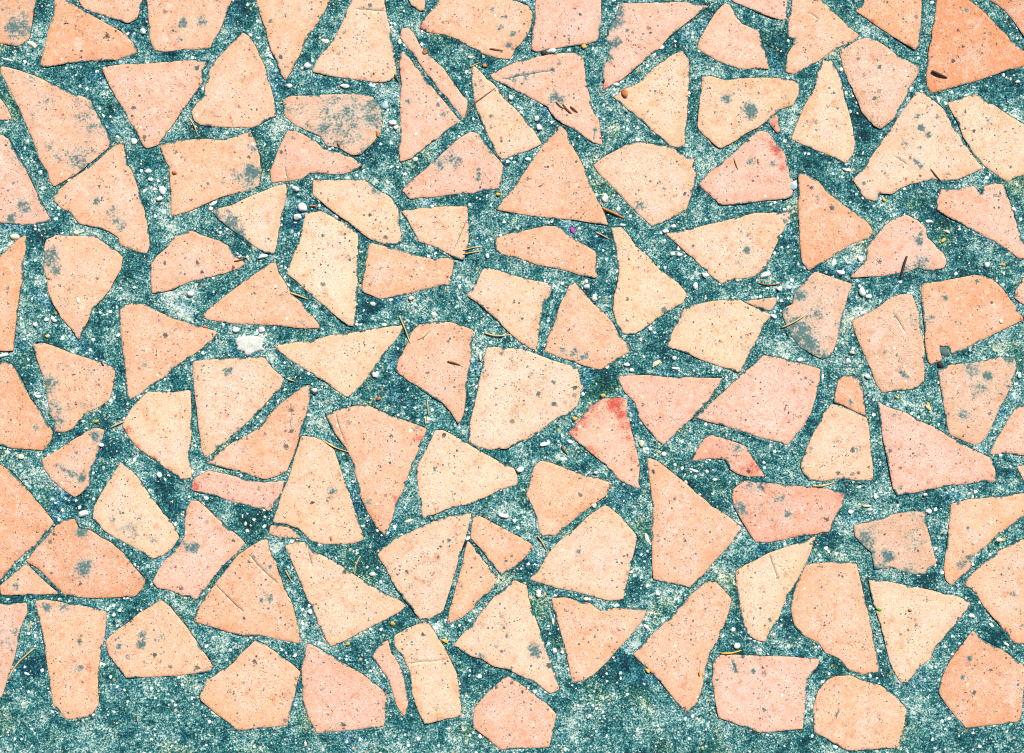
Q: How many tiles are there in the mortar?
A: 122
